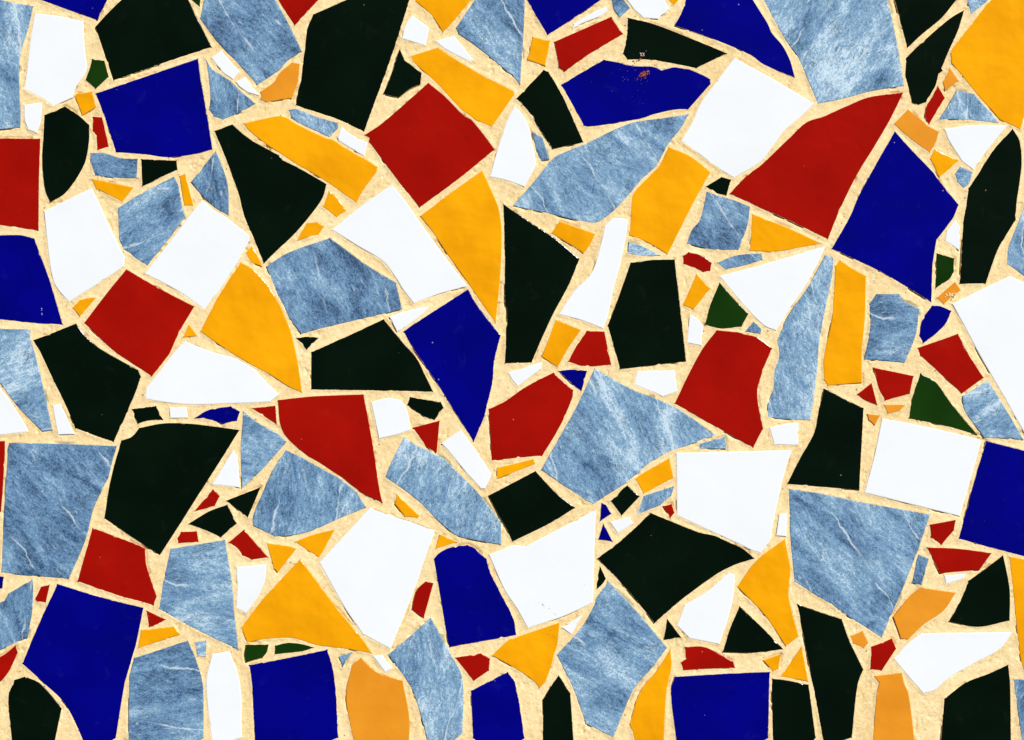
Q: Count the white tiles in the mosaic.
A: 44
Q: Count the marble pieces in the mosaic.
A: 42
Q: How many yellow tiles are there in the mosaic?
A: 37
